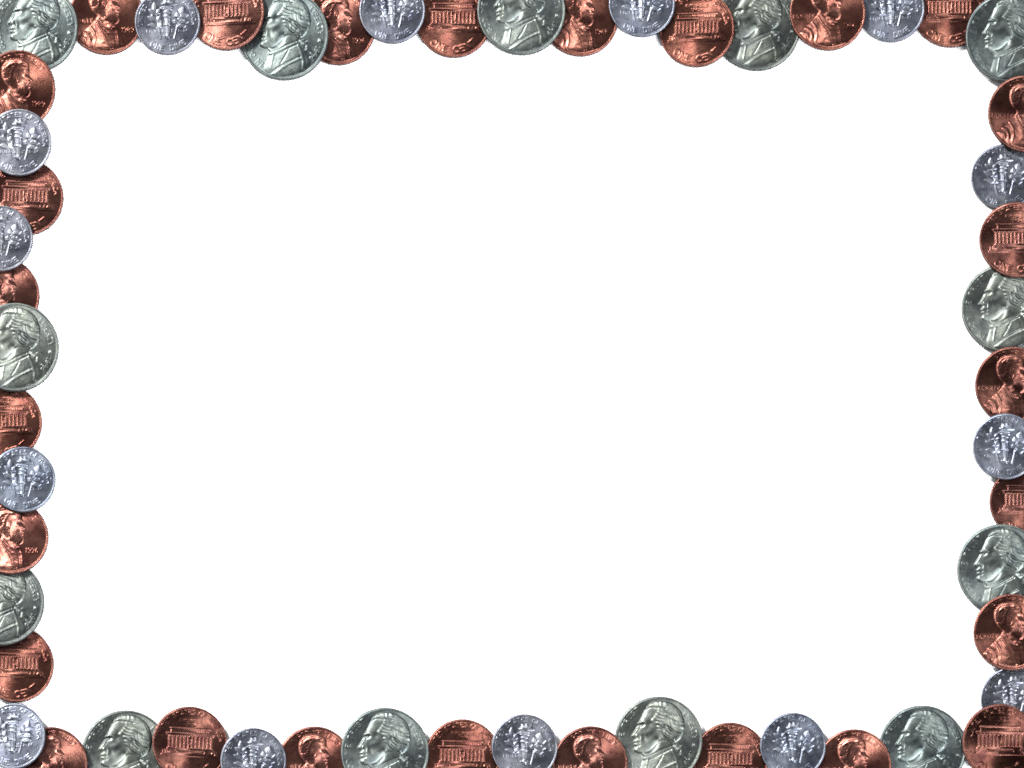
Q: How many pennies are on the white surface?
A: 27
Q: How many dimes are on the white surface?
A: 14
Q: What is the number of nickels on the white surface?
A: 13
